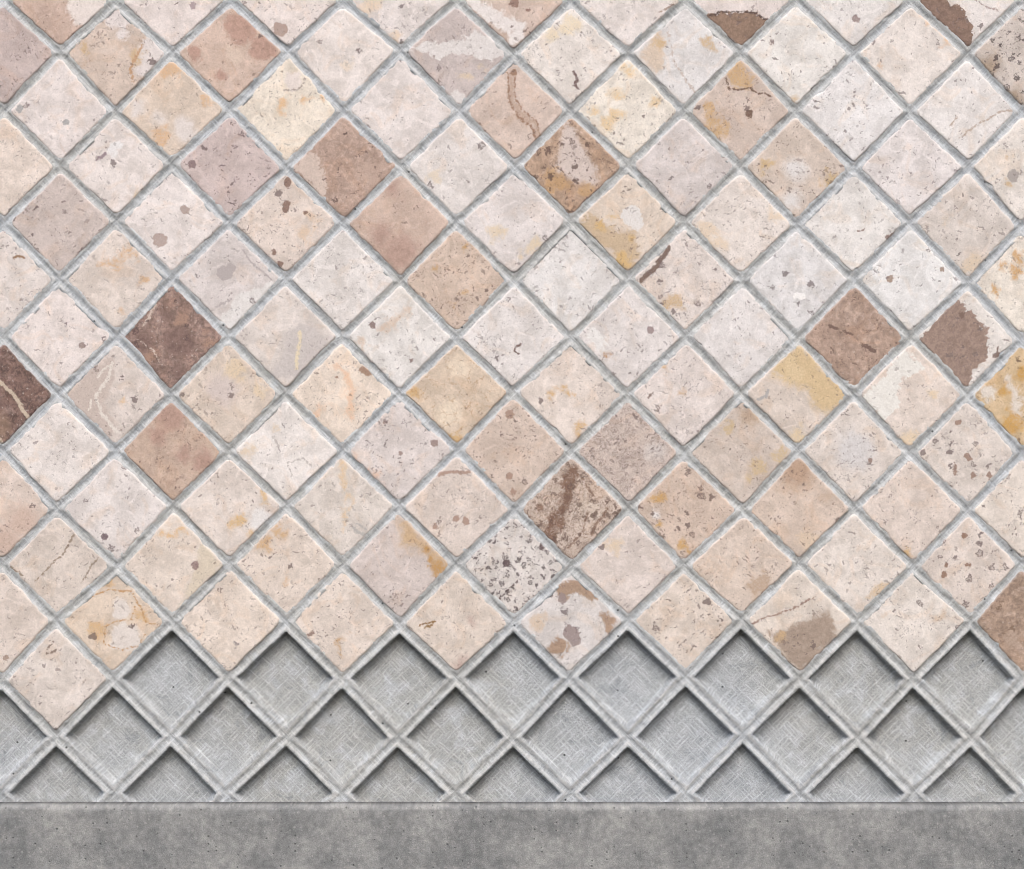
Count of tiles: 115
